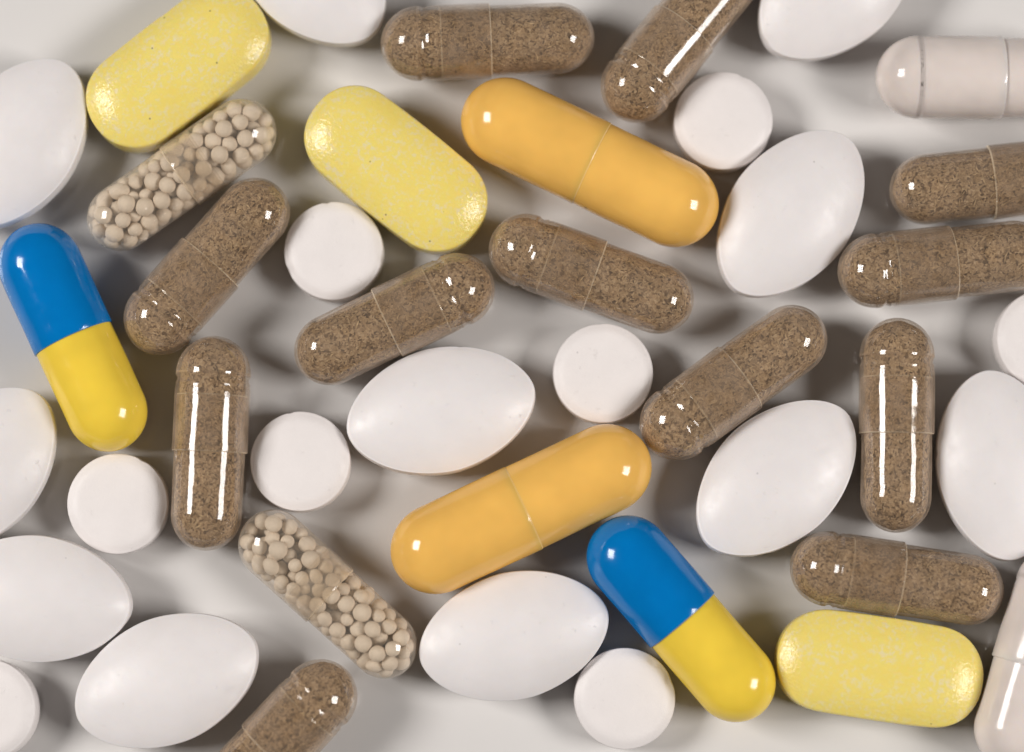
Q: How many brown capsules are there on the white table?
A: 12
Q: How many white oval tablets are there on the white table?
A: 11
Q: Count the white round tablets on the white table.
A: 8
